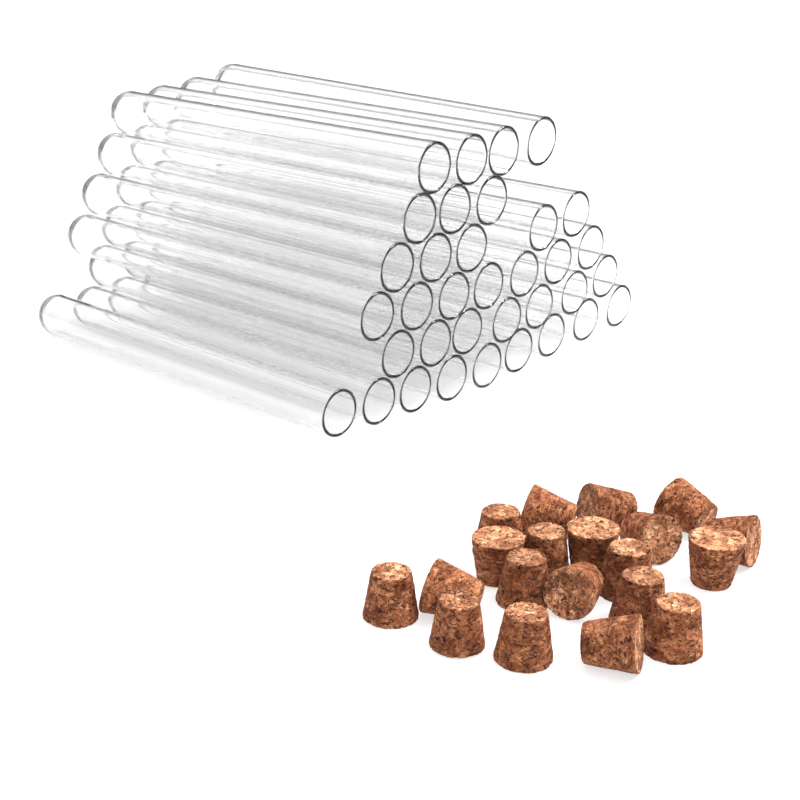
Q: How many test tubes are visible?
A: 35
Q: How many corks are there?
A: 20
